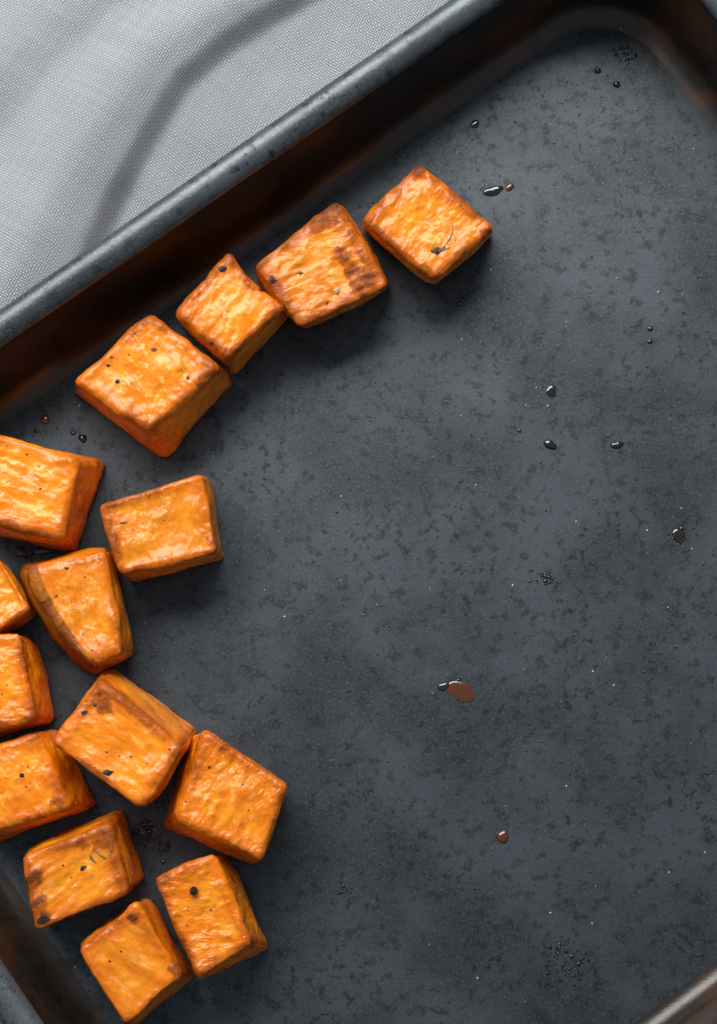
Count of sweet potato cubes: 15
